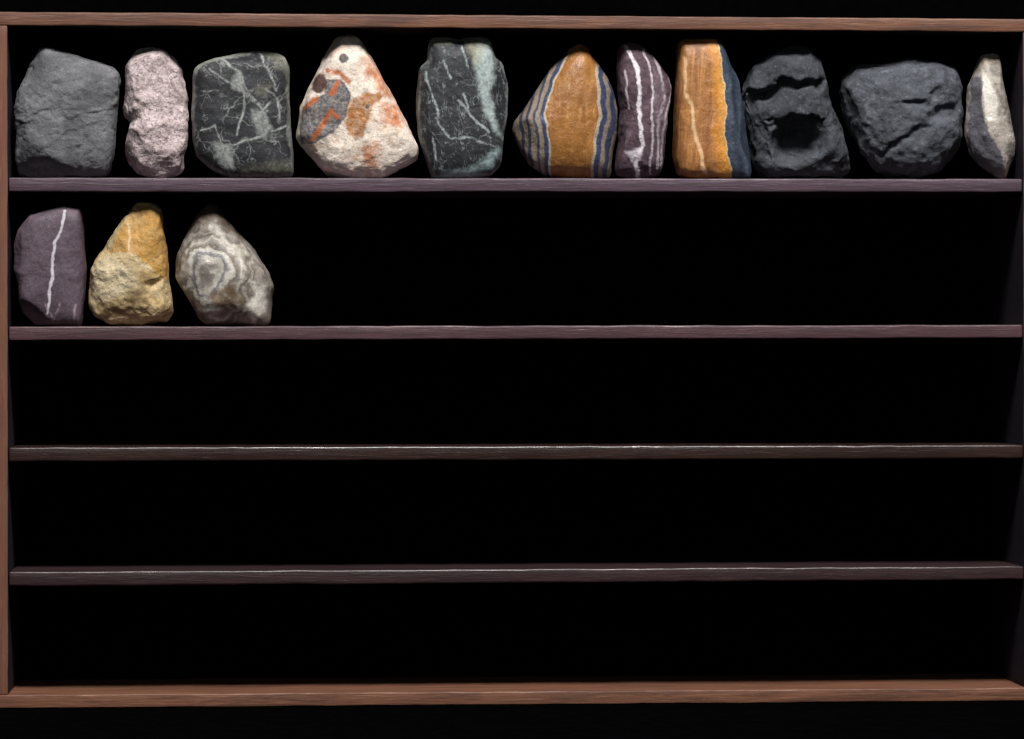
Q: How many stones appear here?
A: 14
